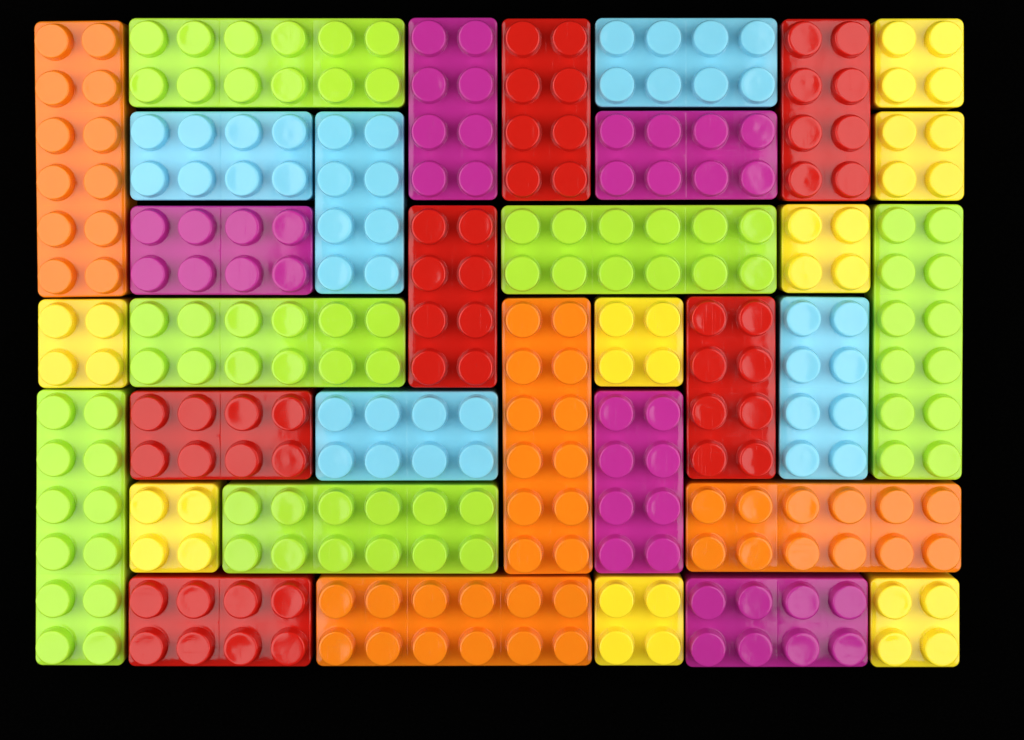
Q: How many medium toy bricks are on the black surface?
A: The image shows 16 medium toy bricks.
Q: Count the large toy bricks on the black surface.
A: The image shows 10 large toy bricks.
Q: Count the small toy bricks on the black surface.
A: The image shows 8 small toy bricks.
